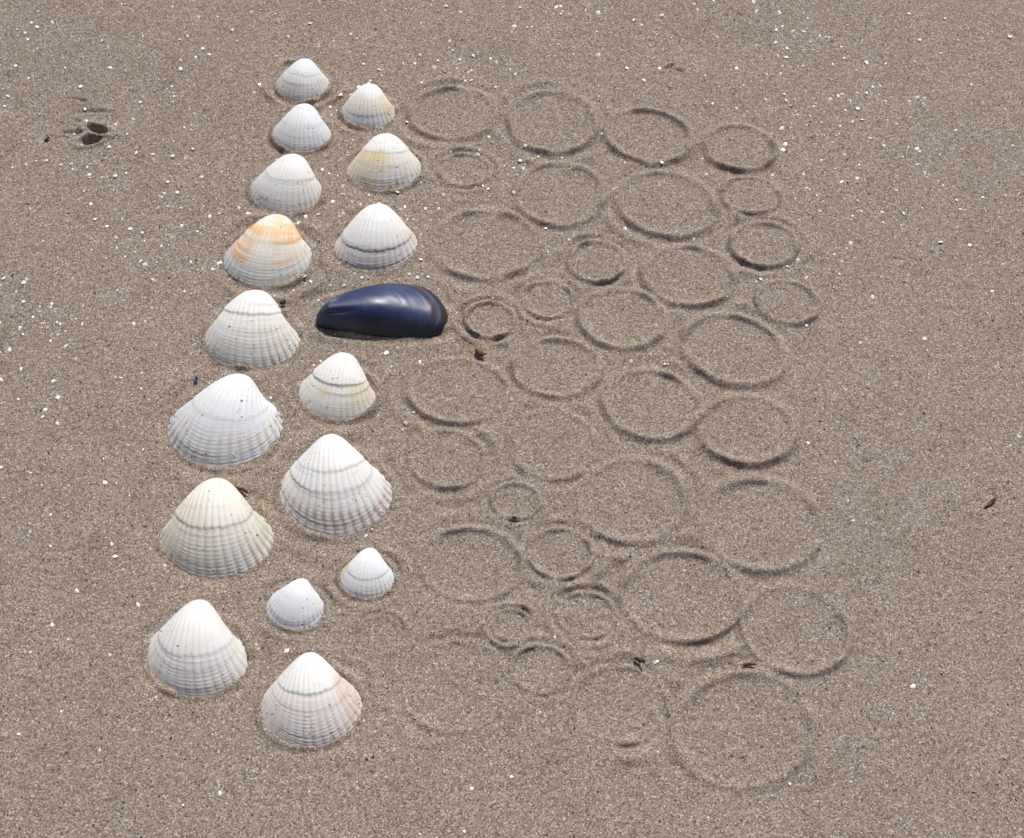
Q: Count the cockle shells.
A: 16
